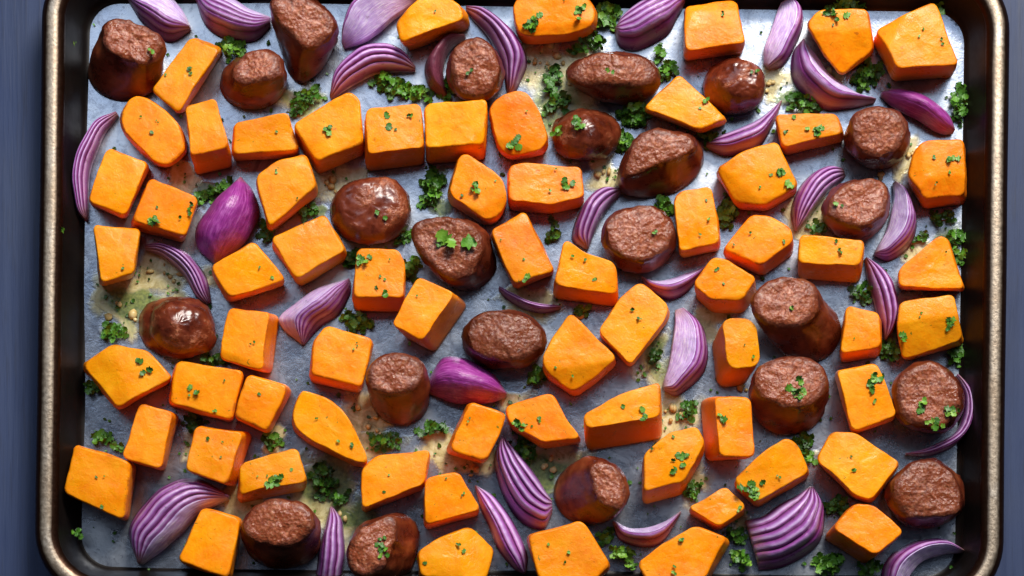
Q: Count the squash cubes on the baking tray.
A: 65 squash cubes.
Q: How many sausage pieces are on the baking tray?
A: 23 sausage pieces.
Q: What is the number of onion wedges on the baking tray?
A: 31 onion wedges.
